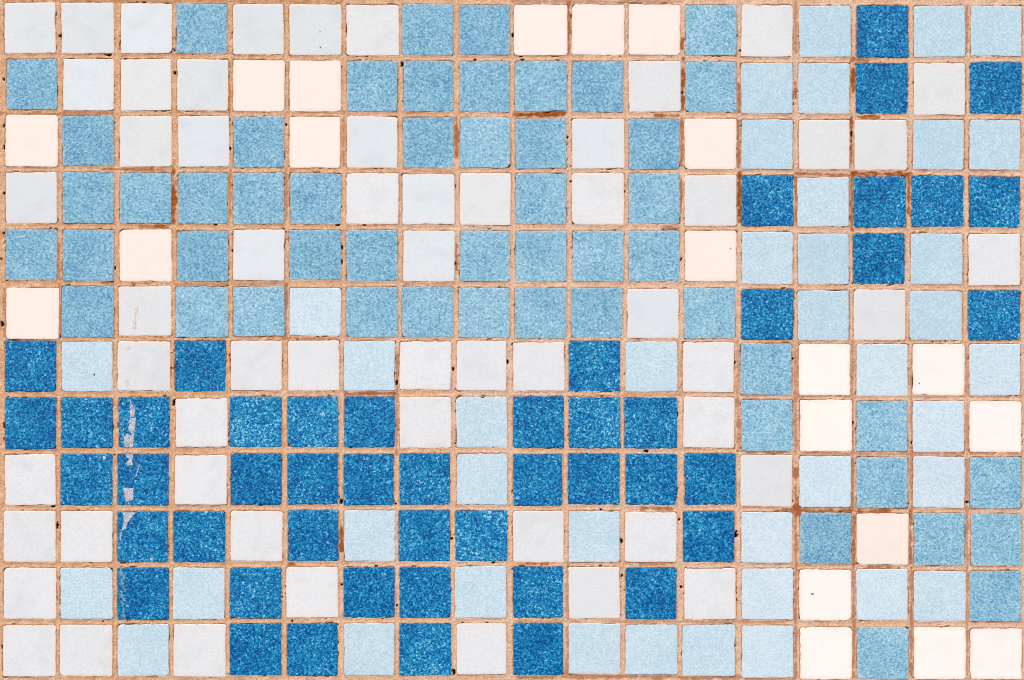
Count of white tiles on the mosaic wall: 76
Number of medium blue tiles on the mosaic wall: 52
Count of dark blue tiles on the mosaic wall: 48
